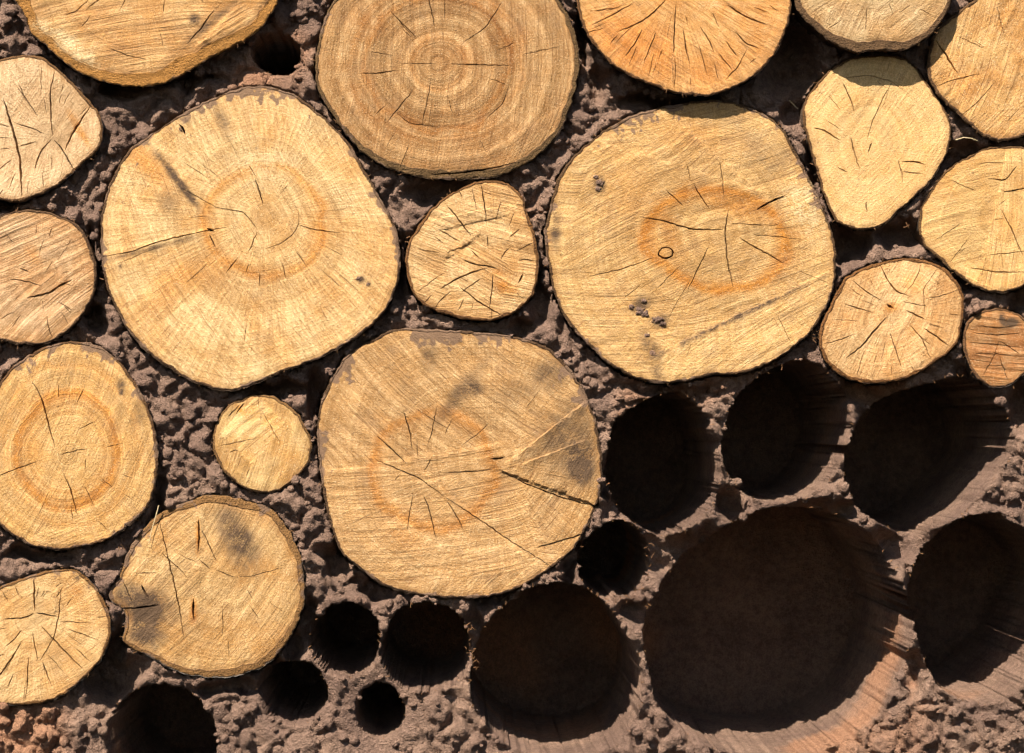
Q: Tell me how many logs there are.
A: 19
